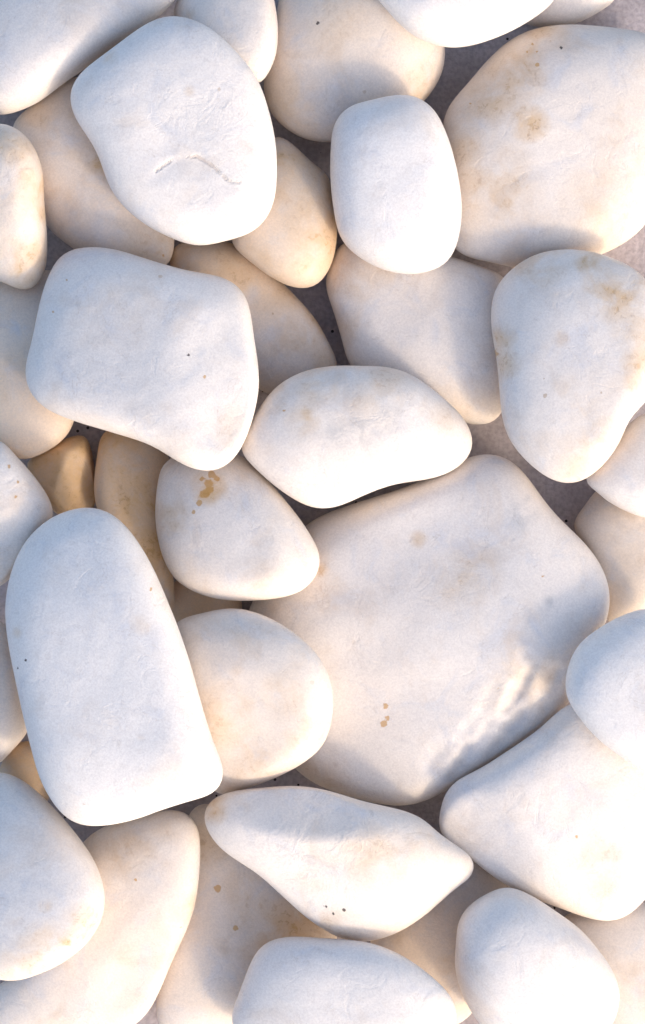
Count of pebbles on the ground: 39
